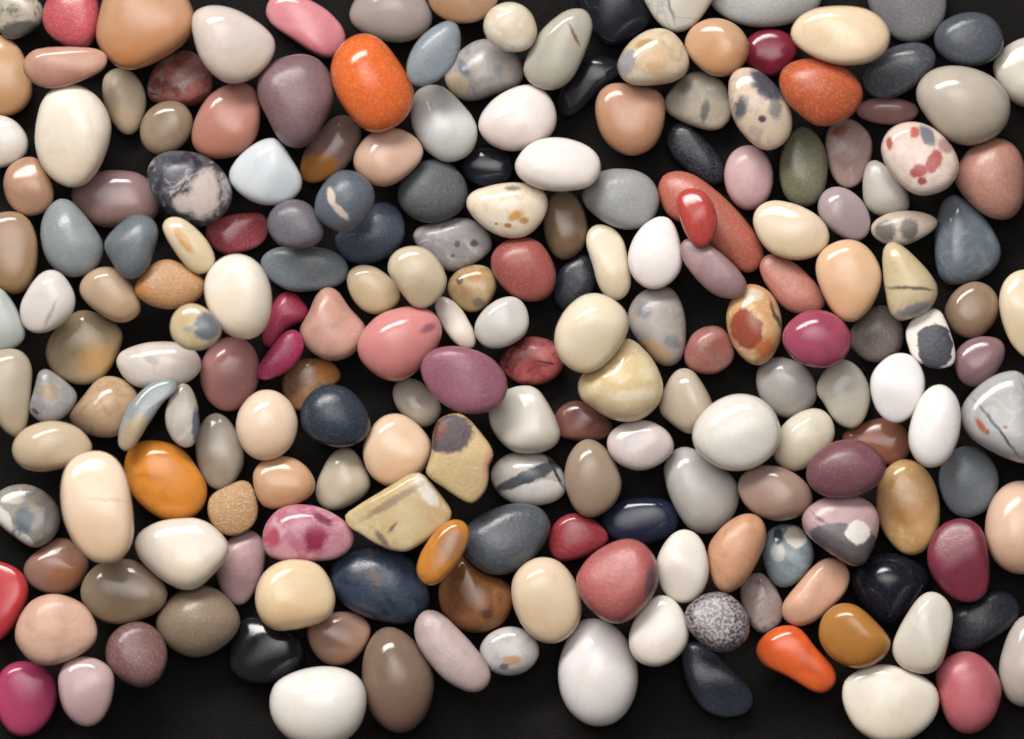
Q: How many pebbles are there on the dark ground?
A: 200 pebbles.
